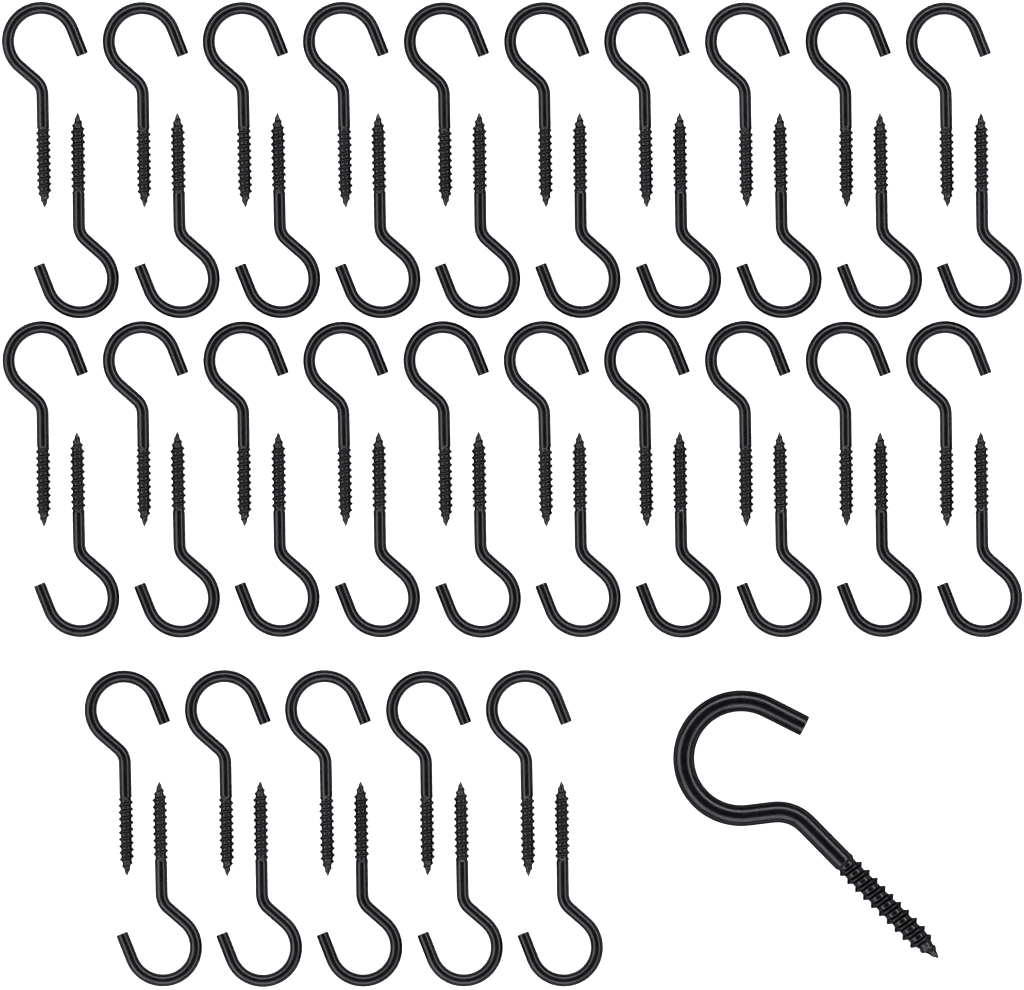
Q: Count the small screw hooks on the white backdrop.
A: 50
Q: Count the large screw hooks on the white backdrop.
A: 1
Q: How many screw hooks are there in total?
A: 51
